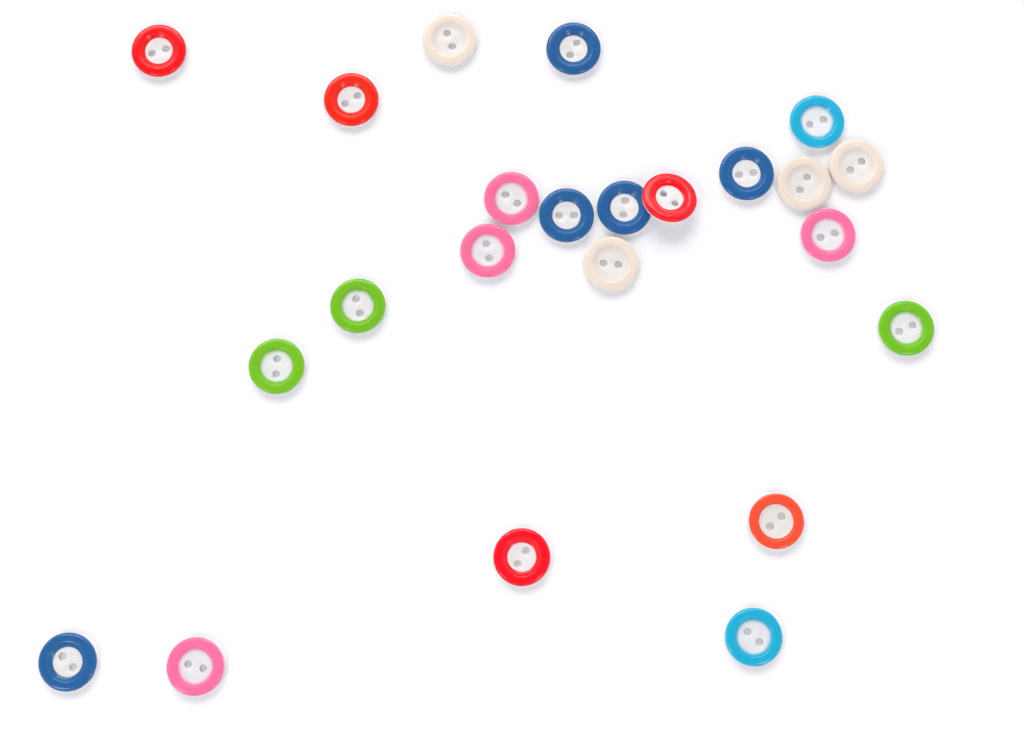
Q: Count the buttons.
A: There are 23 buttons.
